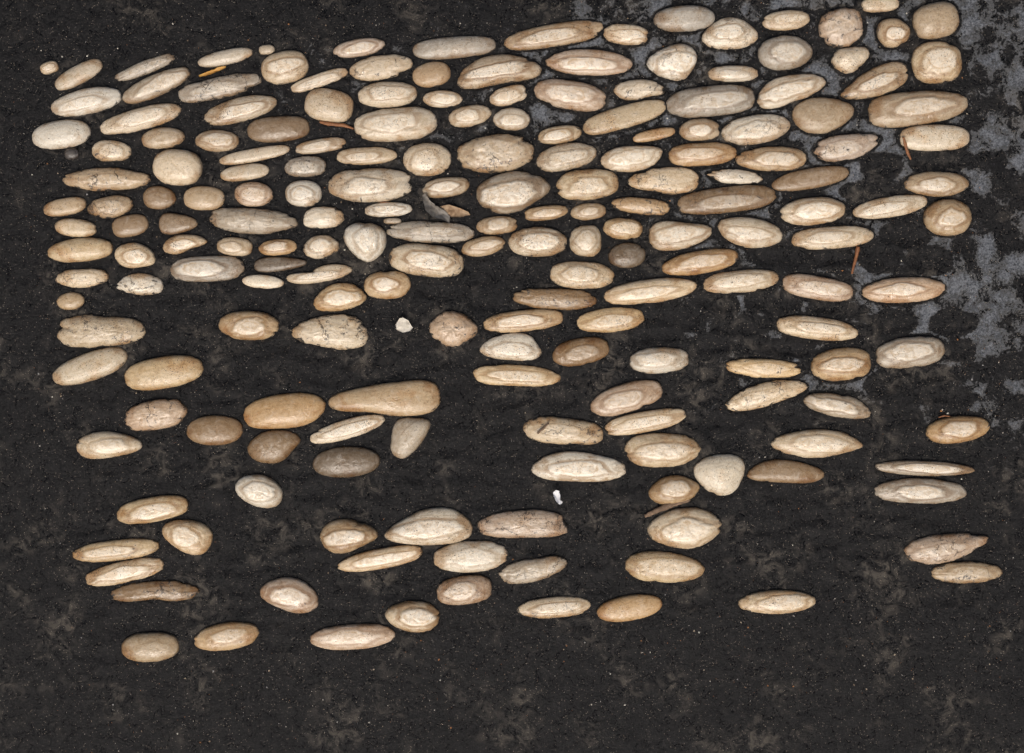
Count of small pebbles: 64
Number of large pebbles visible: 134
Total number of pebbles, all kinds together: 198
